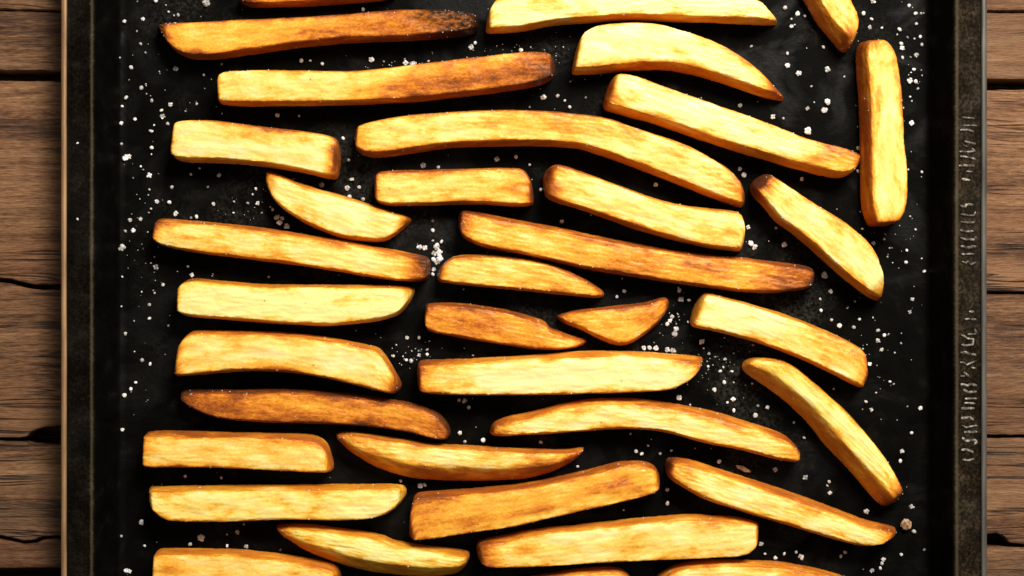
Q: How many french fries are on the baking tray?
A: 36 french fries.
